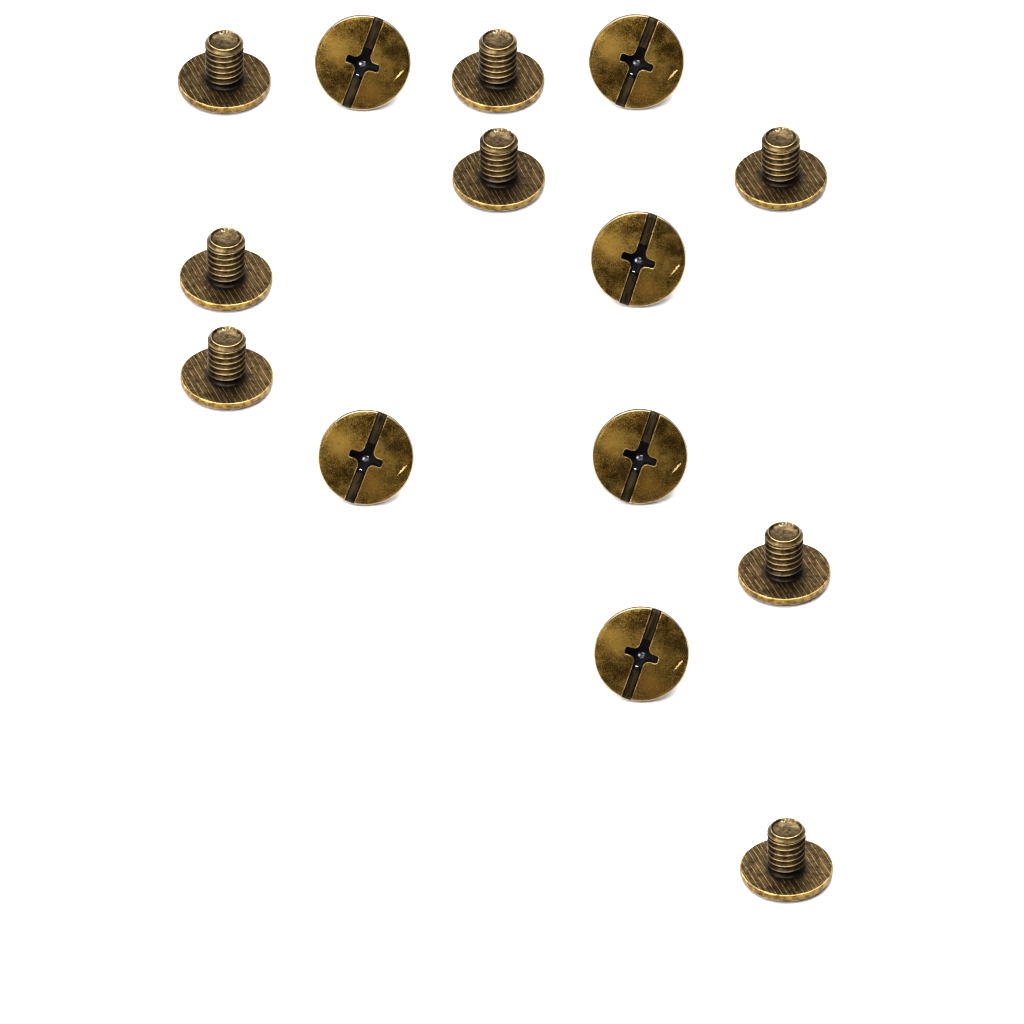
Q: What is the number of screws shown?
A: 14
